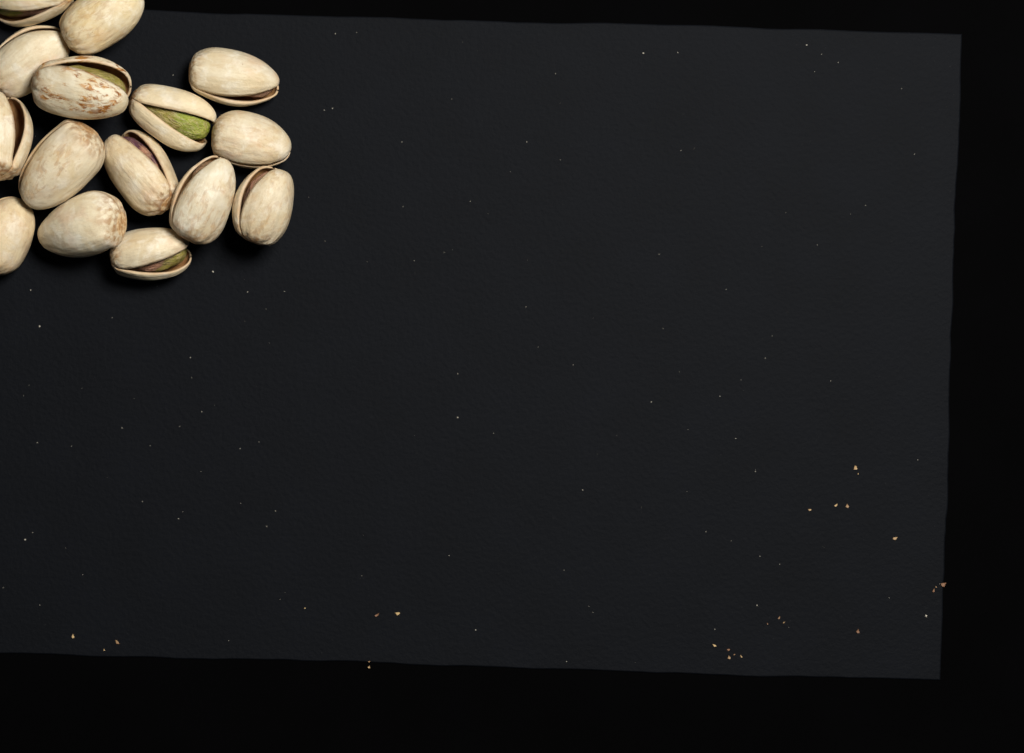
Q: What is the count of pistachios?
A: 15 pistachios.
